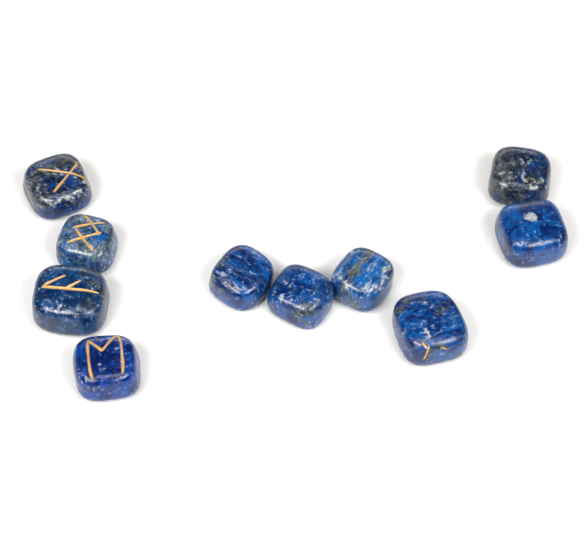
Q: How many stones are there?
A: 10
